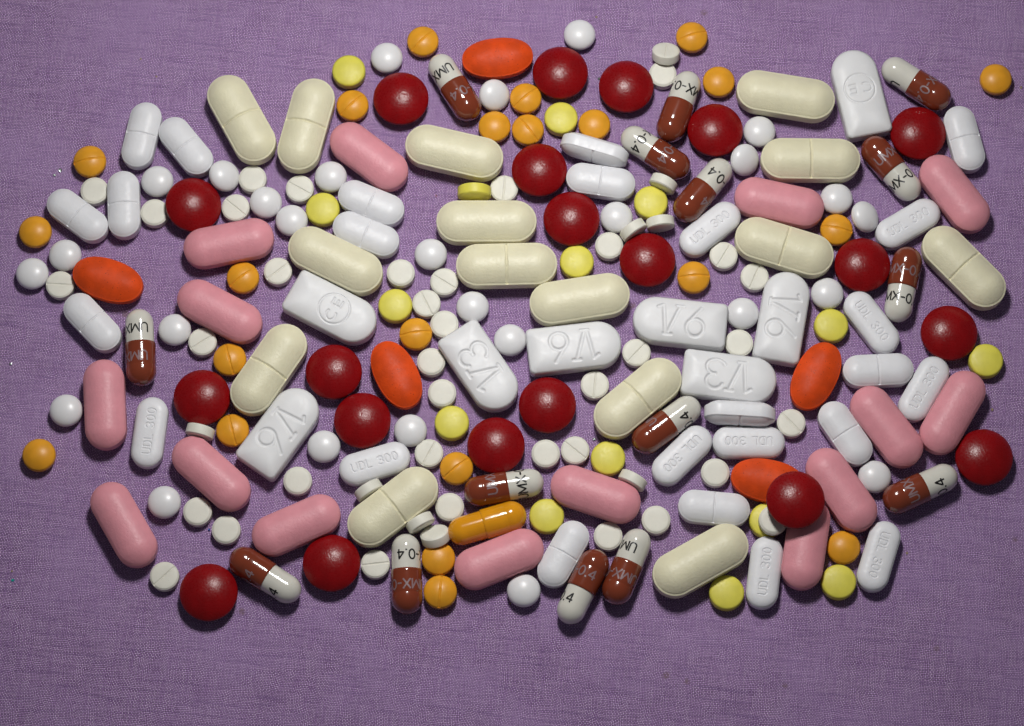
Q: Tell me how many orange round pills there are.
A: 22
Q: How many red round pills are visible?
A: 20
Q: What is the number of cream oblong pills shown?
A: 15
